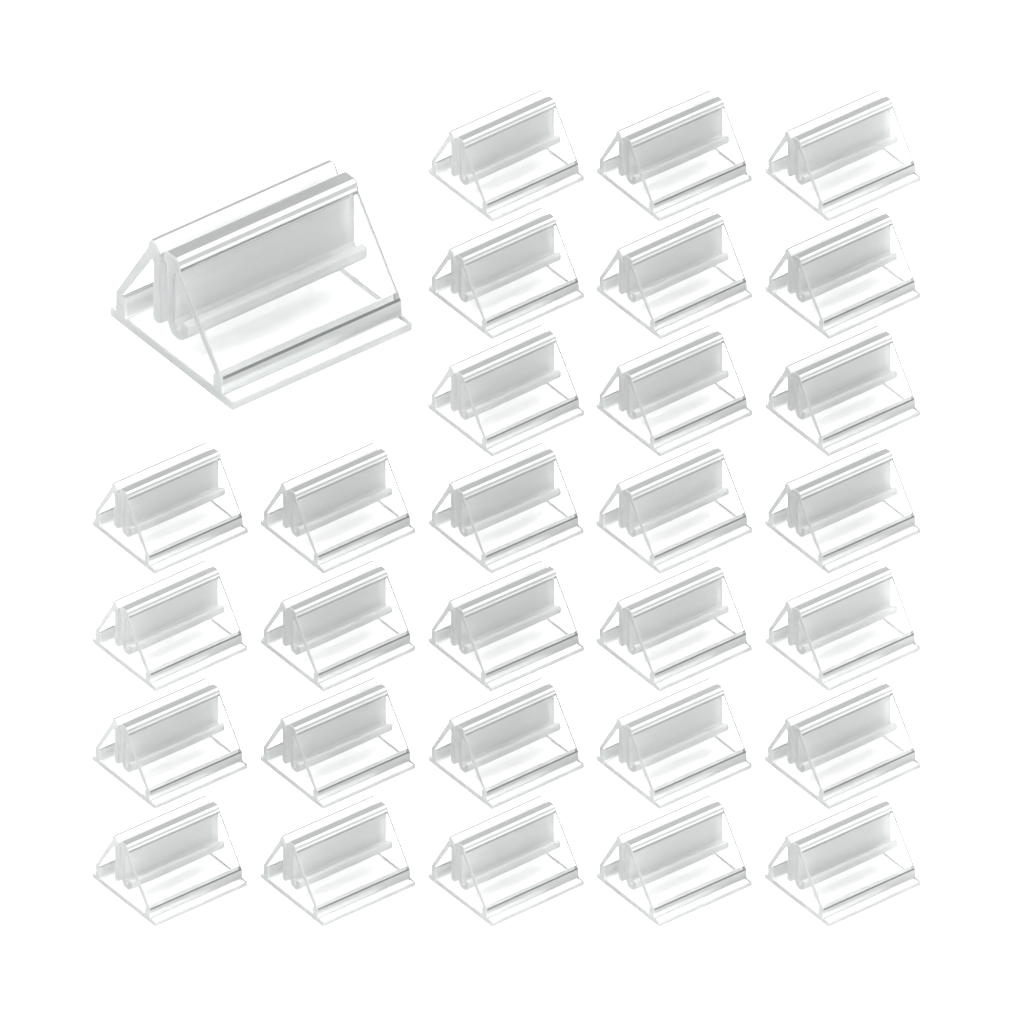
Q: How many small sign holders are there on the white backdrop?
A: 29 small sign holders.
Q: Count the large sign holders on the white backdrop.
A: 1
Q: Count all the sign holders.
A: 30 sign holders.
